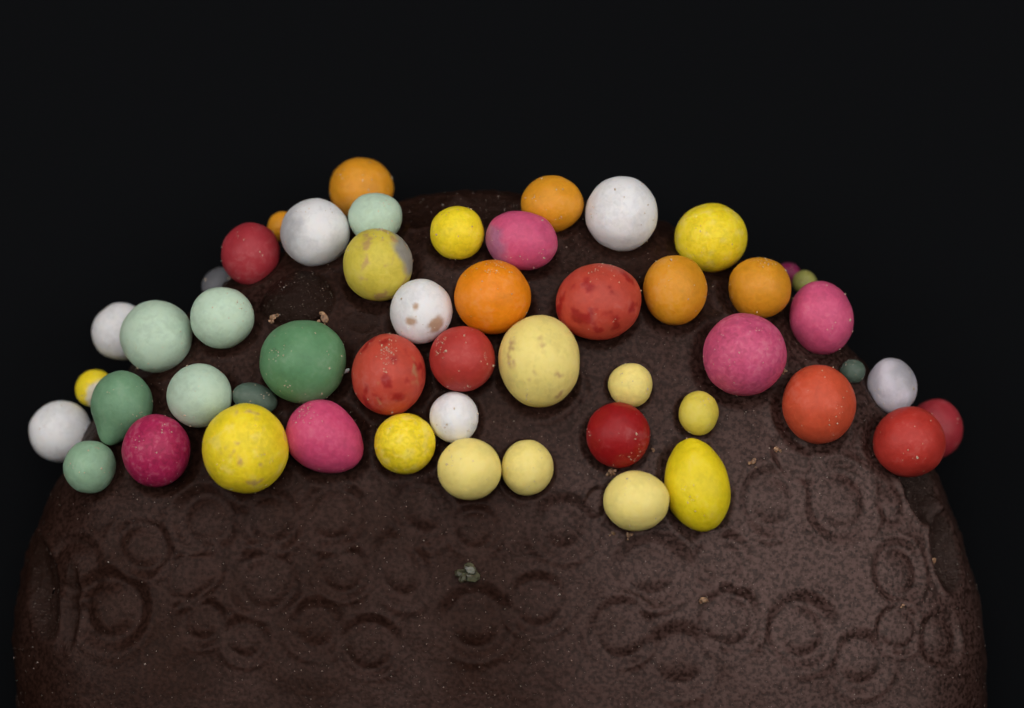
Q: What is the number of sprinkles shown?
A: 51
